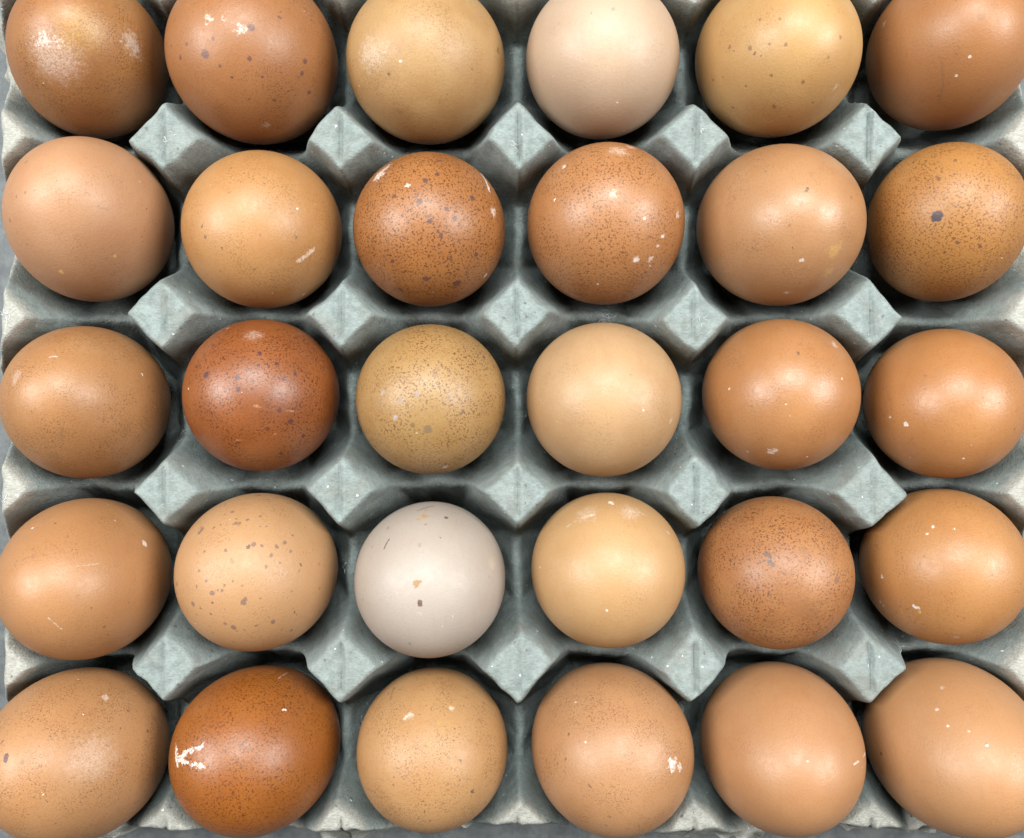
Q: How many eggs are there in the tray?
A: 30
